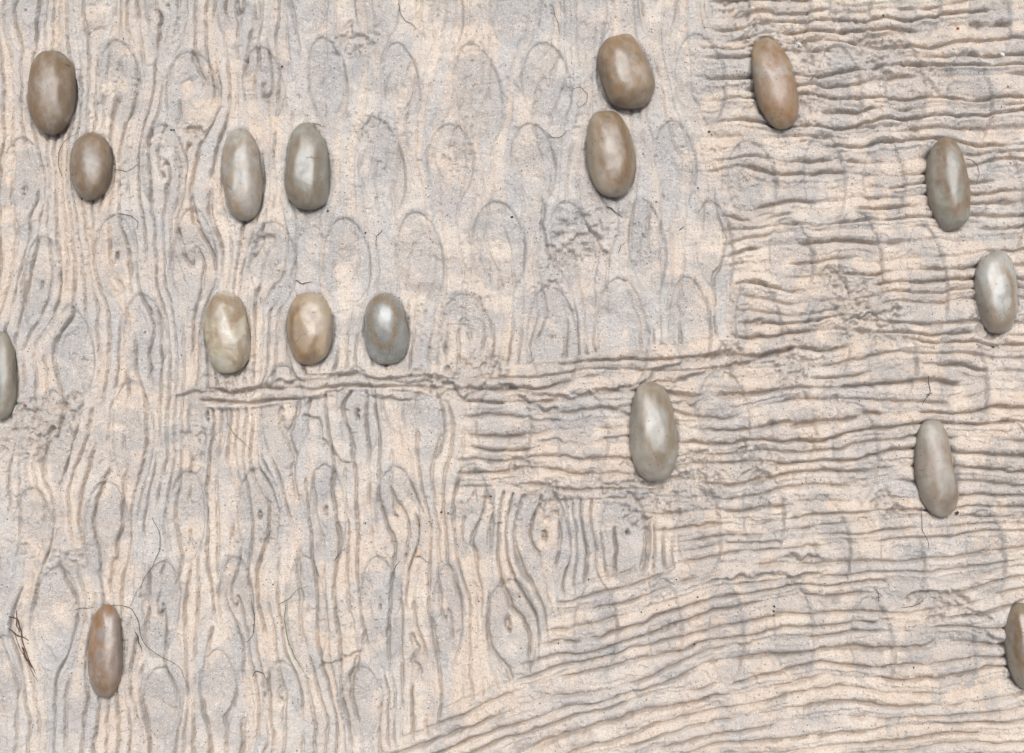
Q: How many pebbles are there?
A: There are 17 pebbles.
